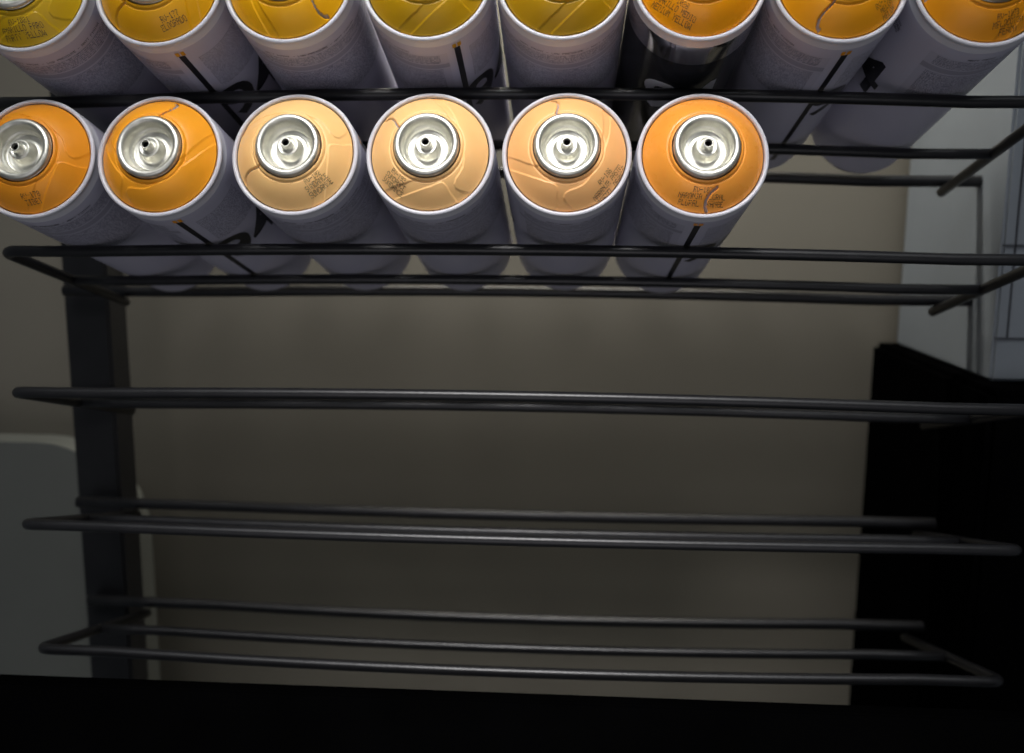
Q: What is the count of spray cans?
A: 14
